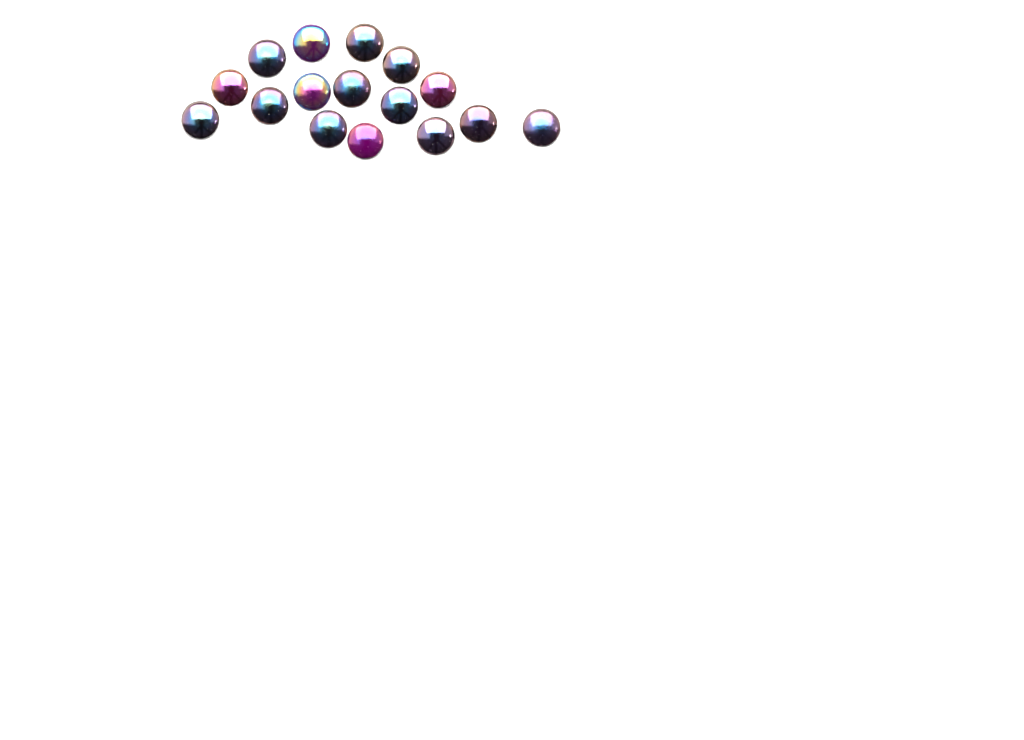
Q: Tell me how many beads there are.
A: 16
